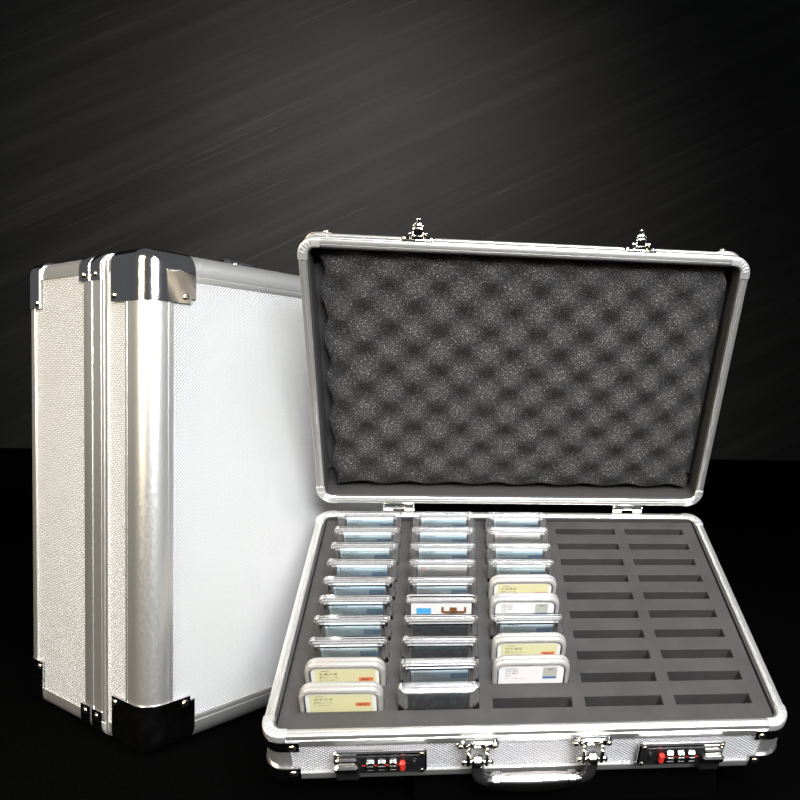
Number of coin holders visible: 29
